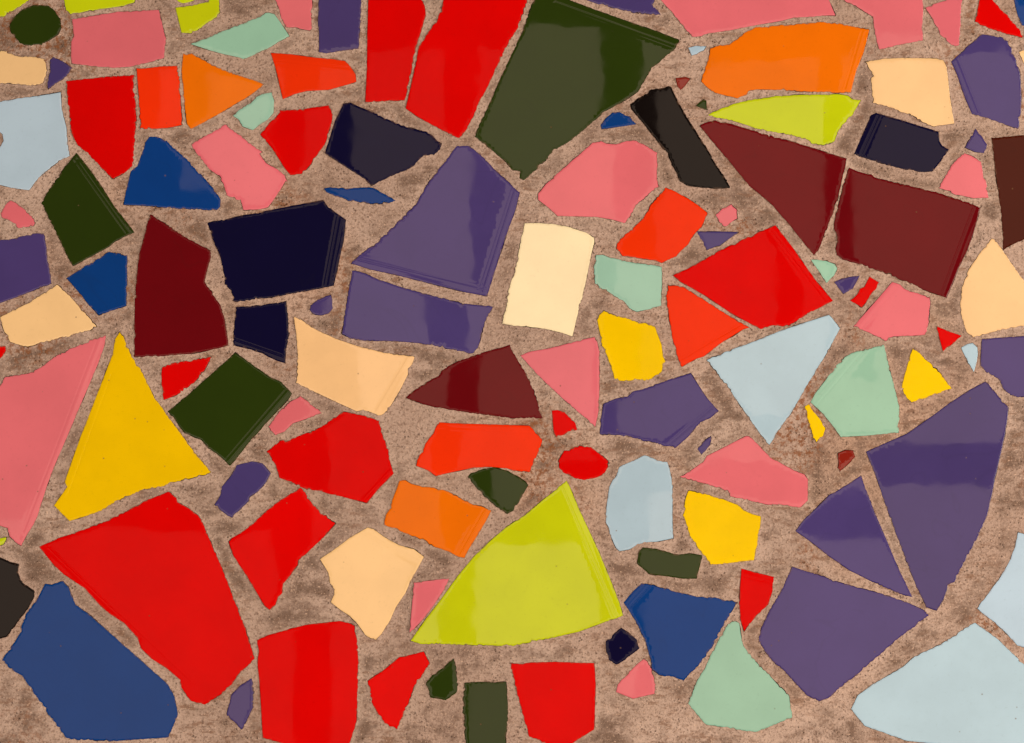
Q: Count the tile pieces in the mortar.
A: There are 126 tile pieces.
